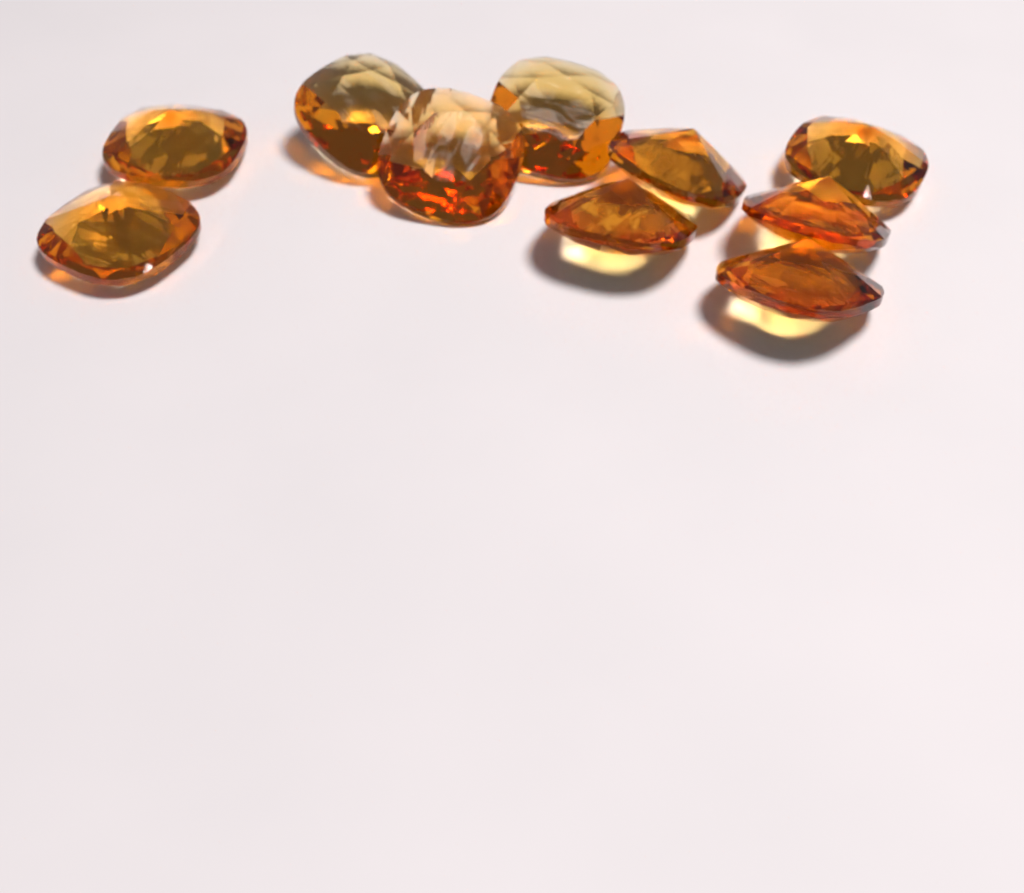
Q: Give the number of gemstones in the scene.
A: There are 10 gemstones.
